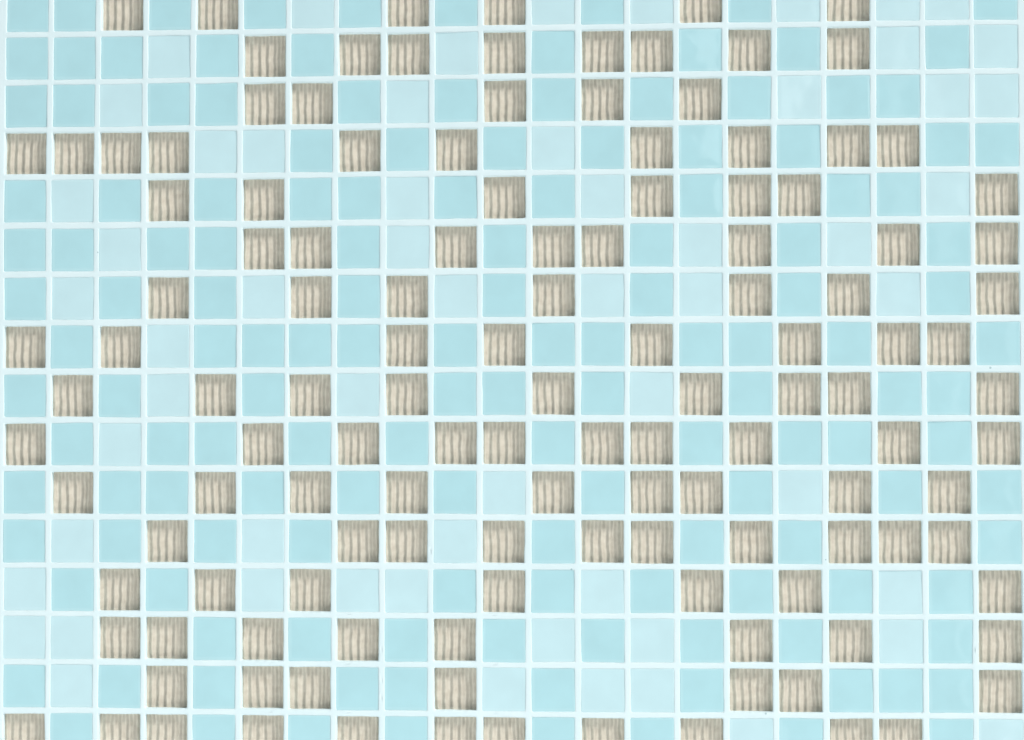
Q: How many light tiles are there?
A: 59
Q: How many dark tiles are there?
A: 147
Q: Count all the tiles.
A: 206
